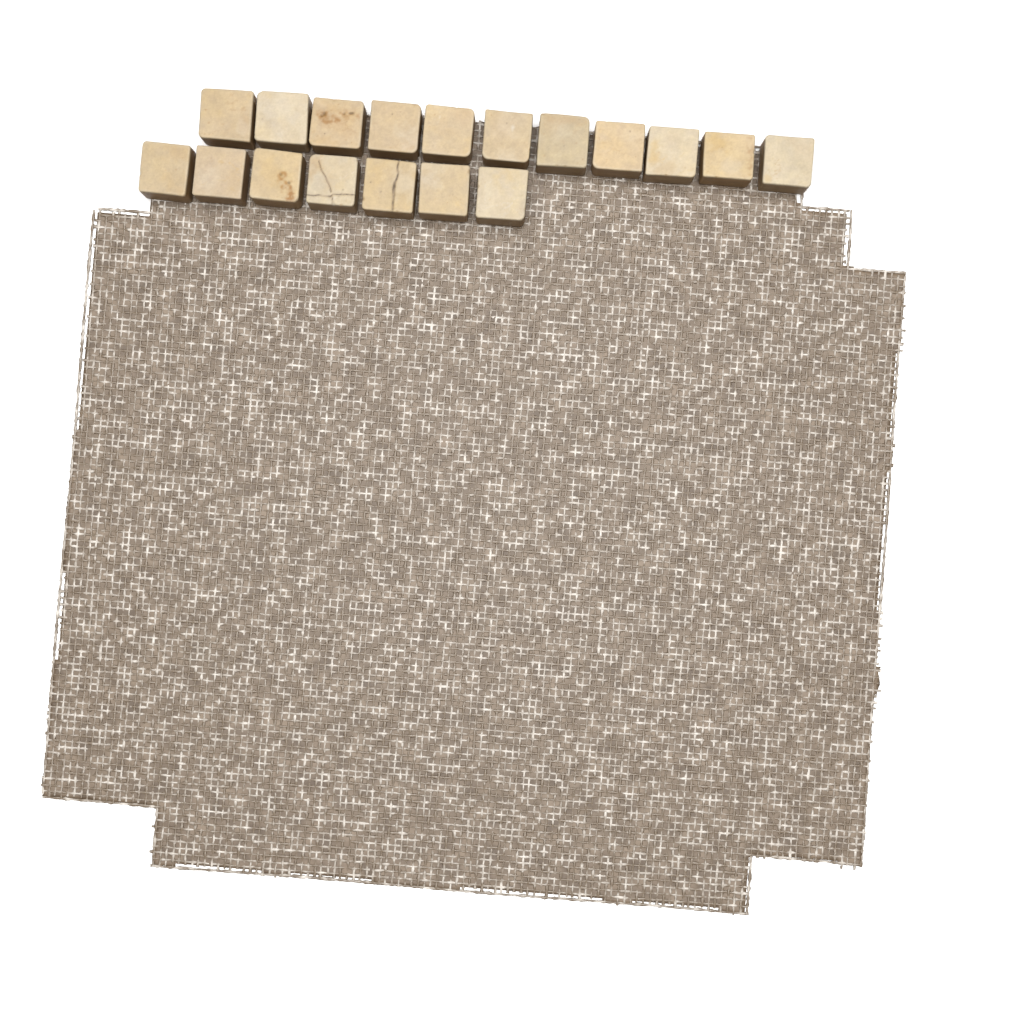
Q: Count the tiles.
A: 18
